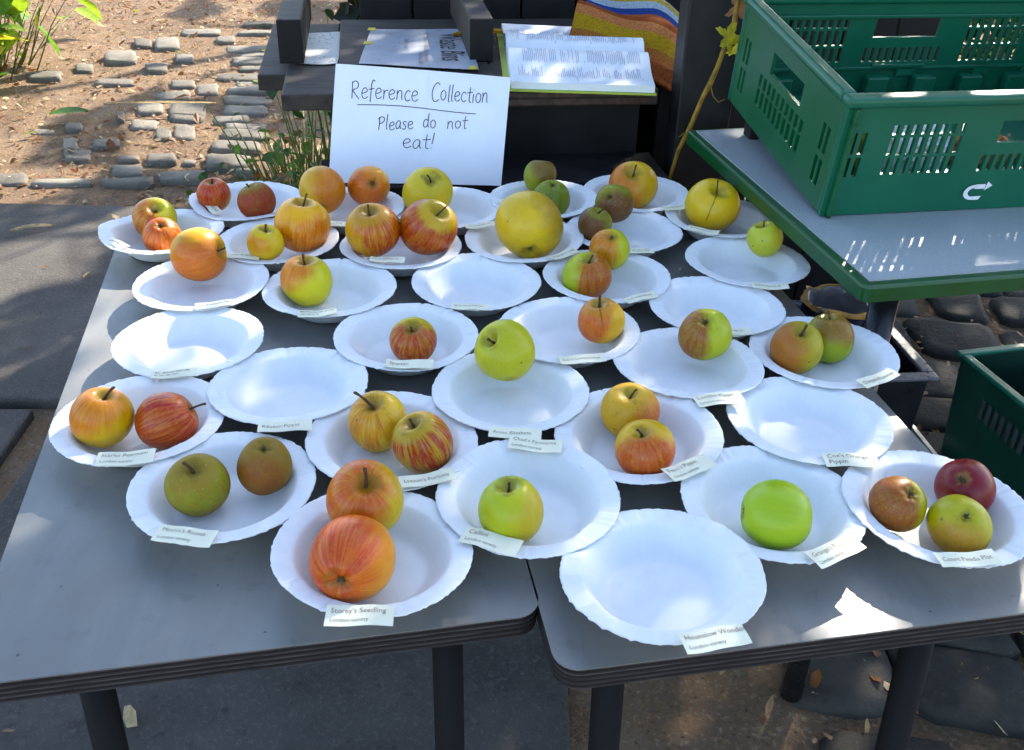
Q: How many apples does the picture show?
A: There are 44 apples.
